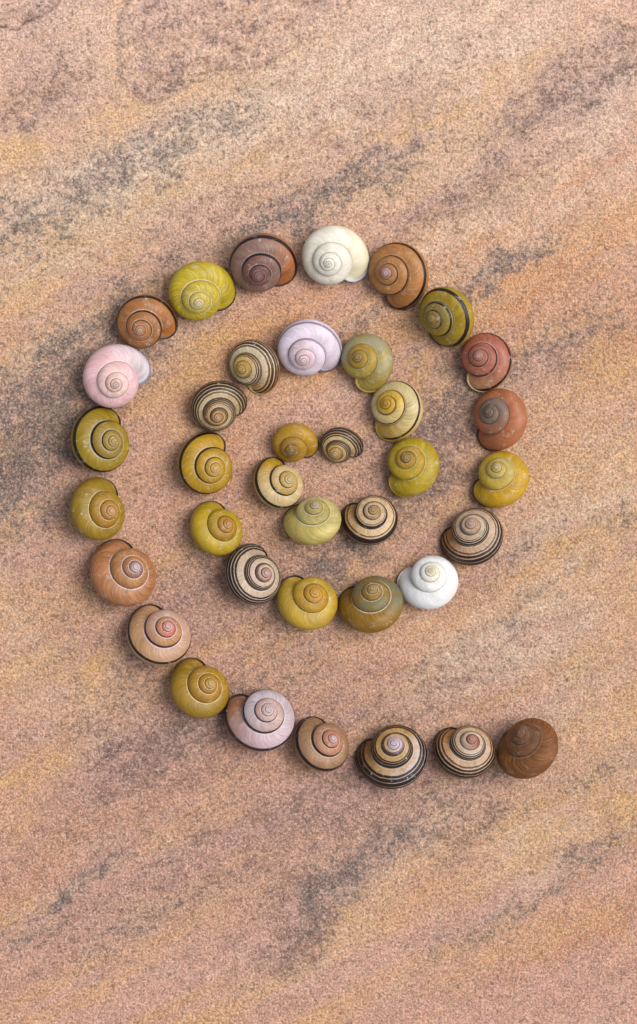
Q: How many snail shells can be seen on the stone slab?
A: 38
